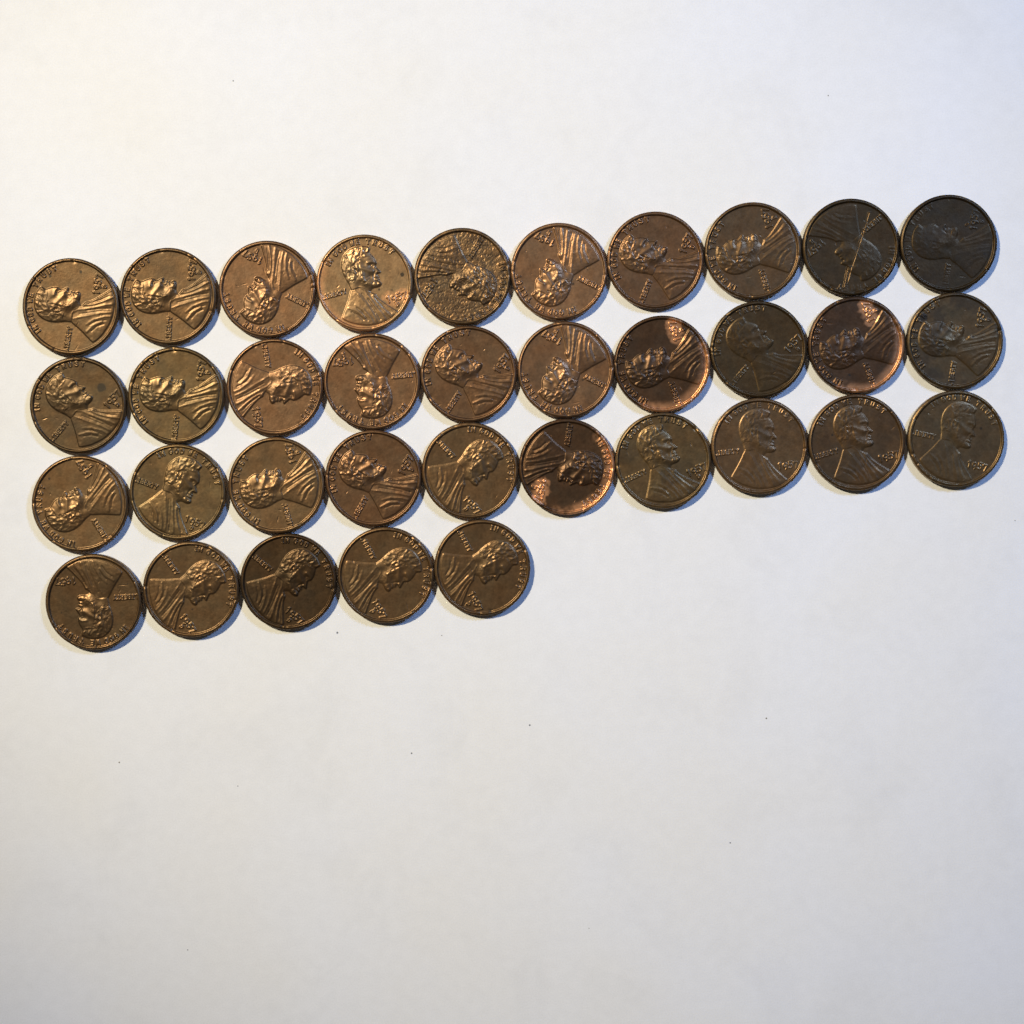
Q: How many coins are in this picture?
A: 35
